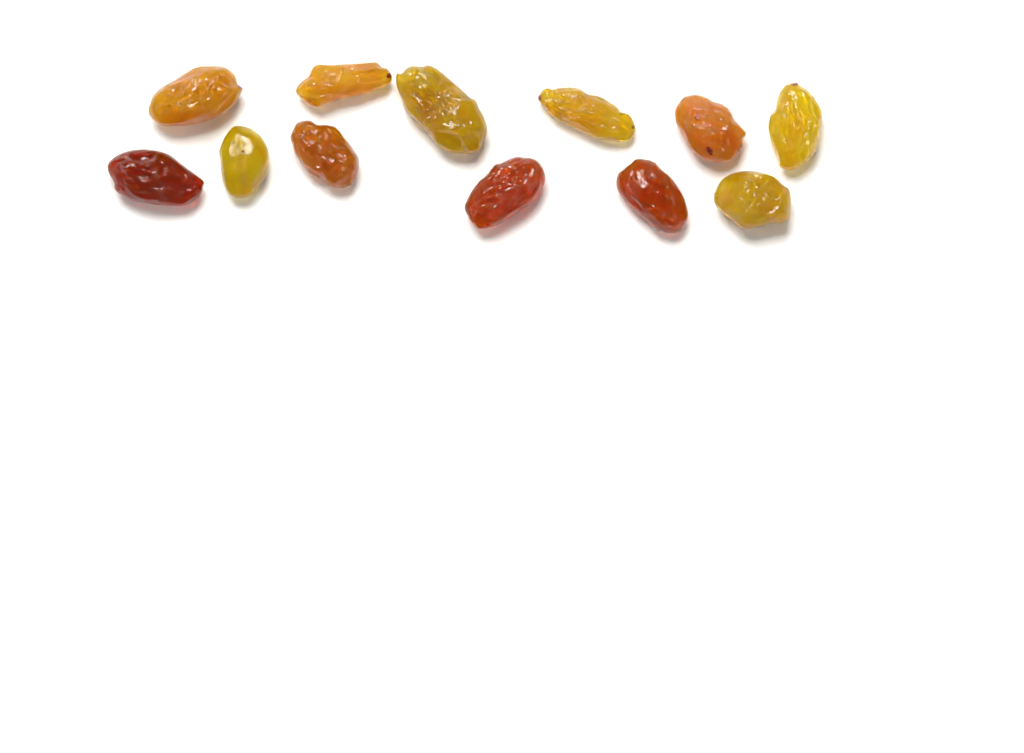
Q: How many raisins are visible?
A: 12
